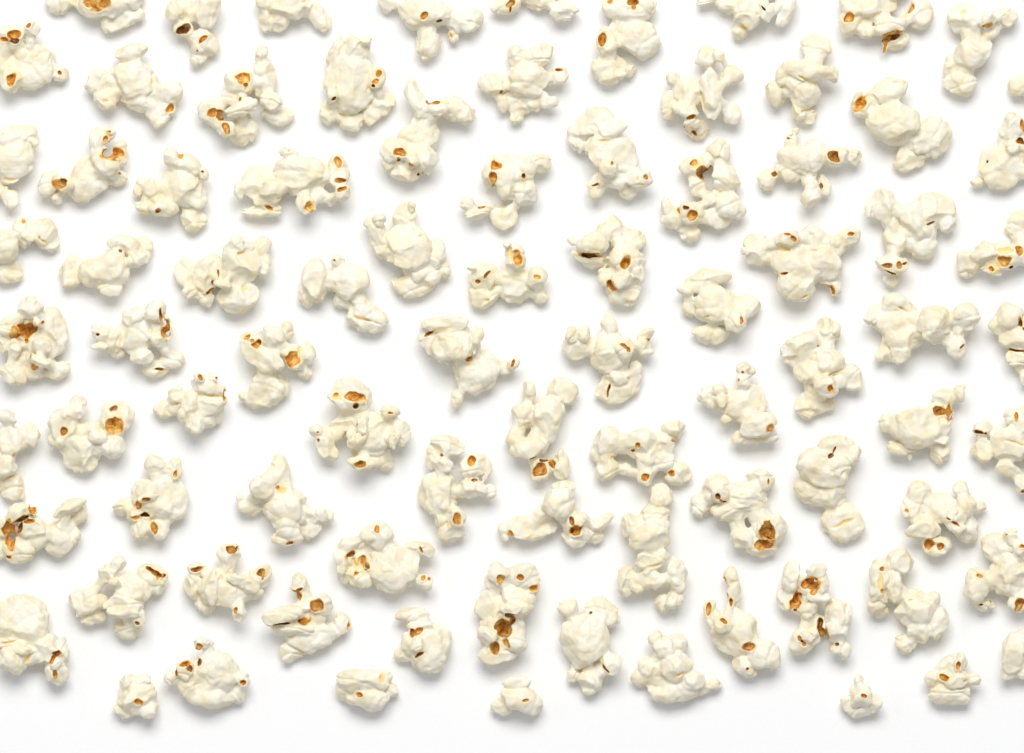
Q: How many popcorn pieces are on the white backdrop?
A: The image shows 85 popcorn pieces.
